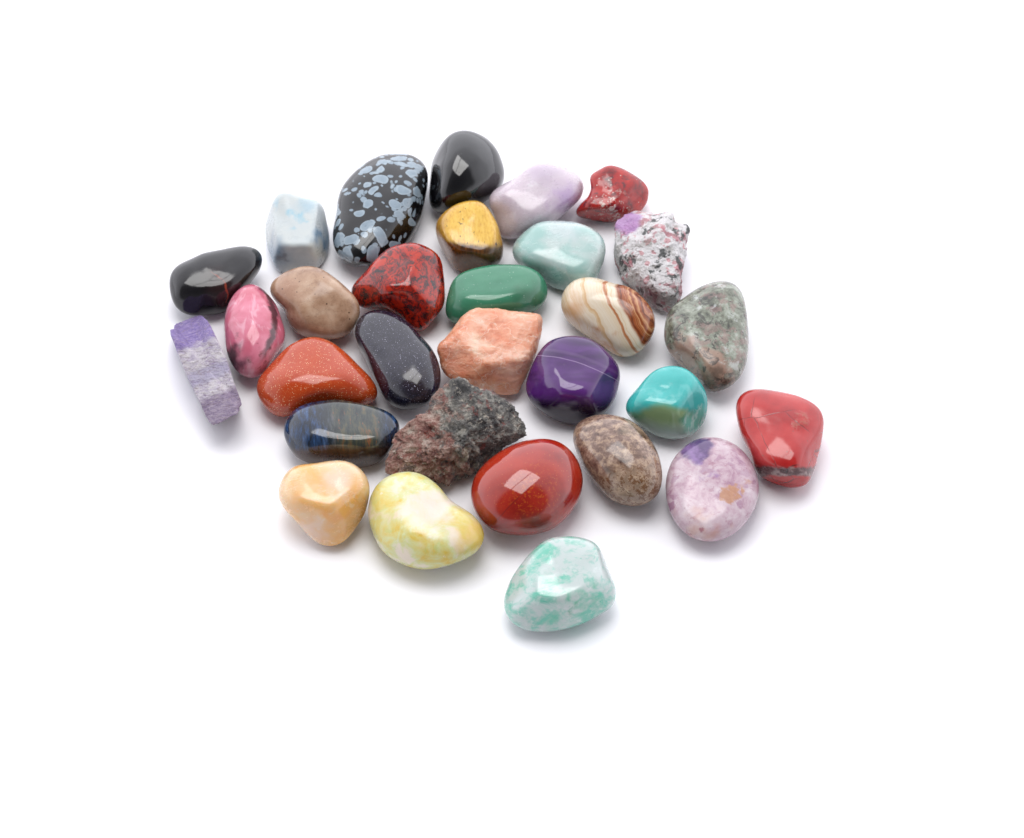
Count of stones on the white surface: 30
